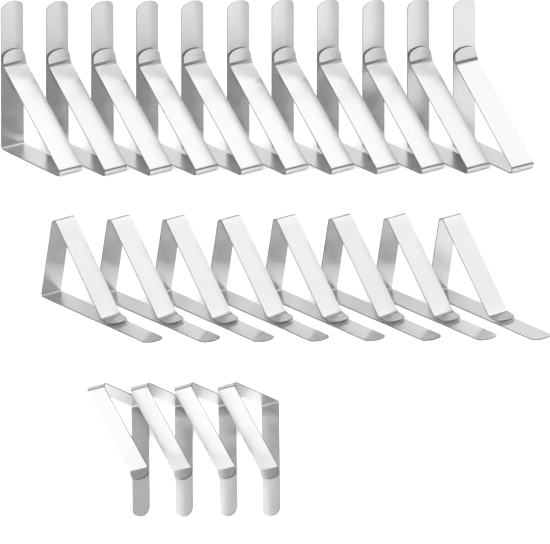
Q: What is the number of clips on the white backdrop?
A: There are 23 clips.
